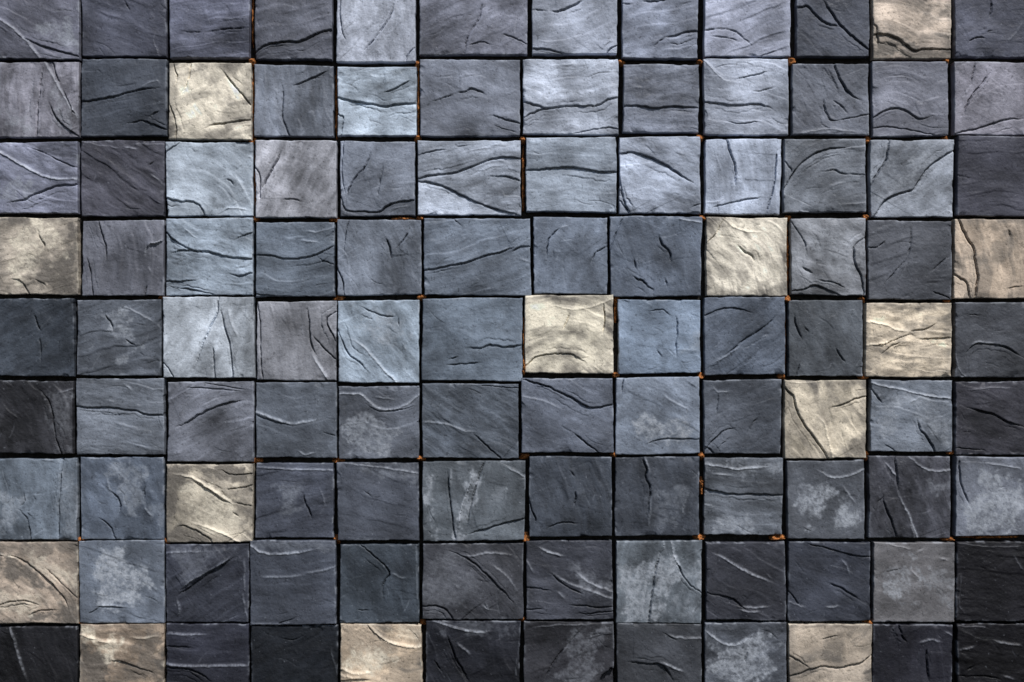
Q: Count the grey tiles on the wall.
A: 95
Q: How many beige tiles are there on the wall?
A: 13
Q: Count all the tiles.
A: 108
